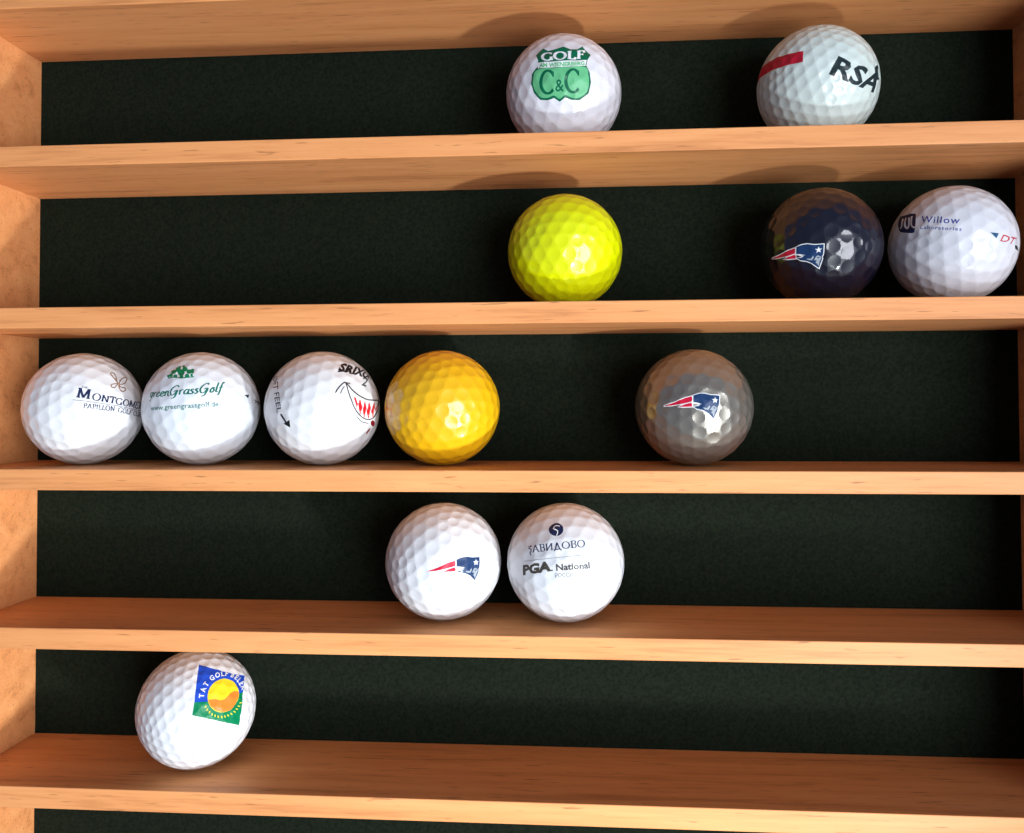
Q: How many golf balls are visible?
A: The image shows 13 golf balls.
